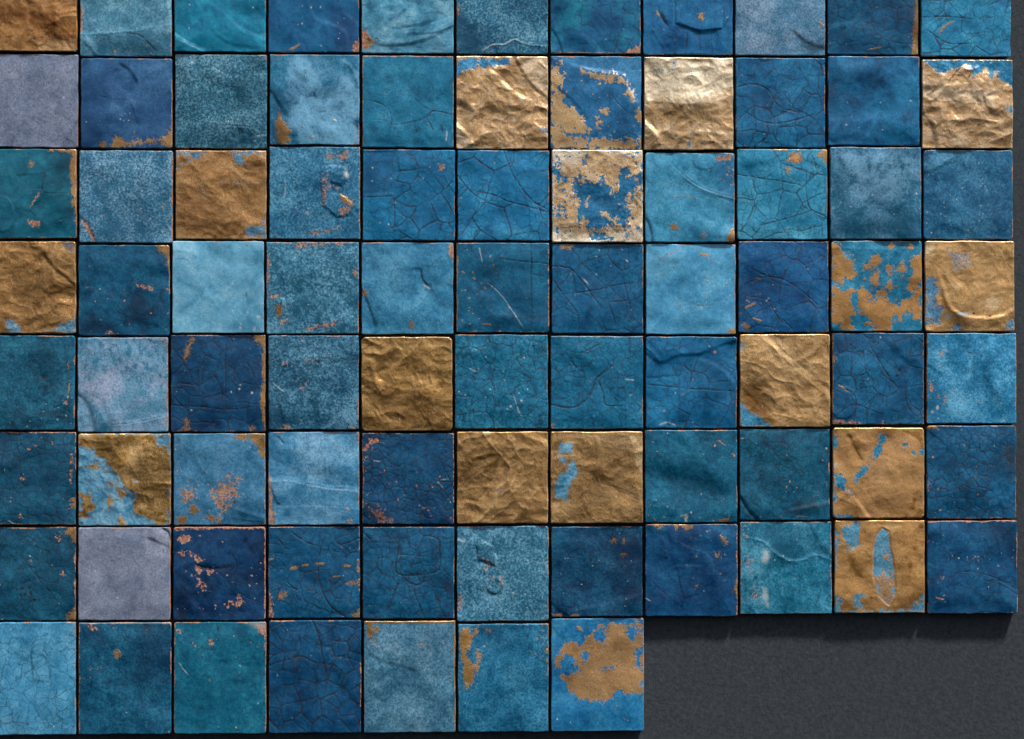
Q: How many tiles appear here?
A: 84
